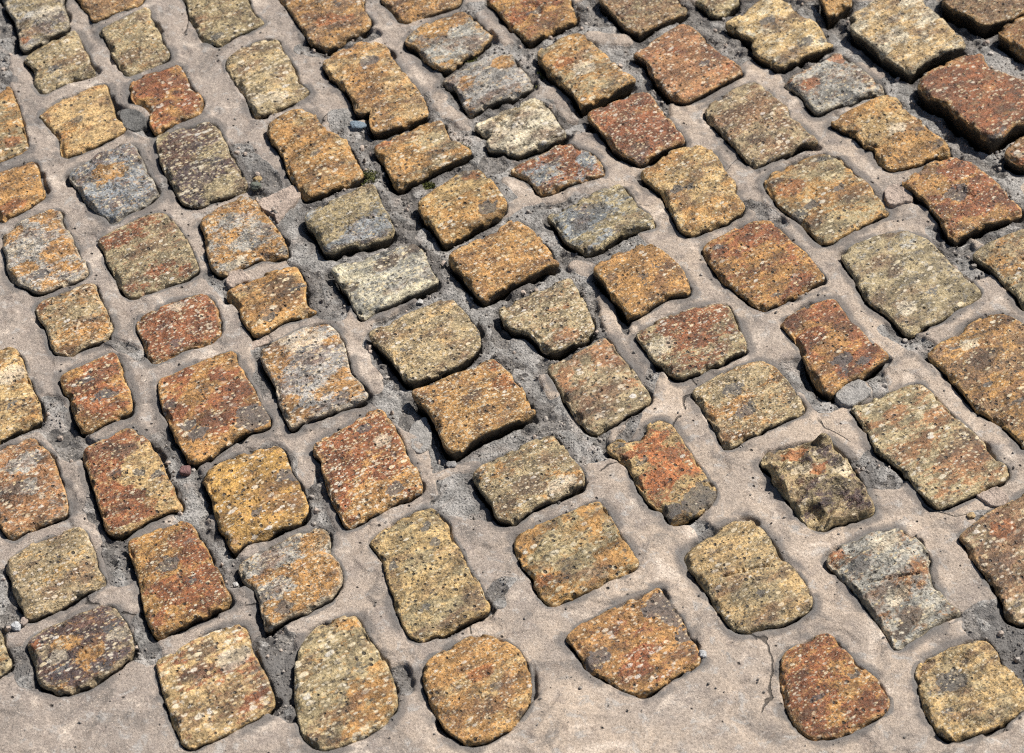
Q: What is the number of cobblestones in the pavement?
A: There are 91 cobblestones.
